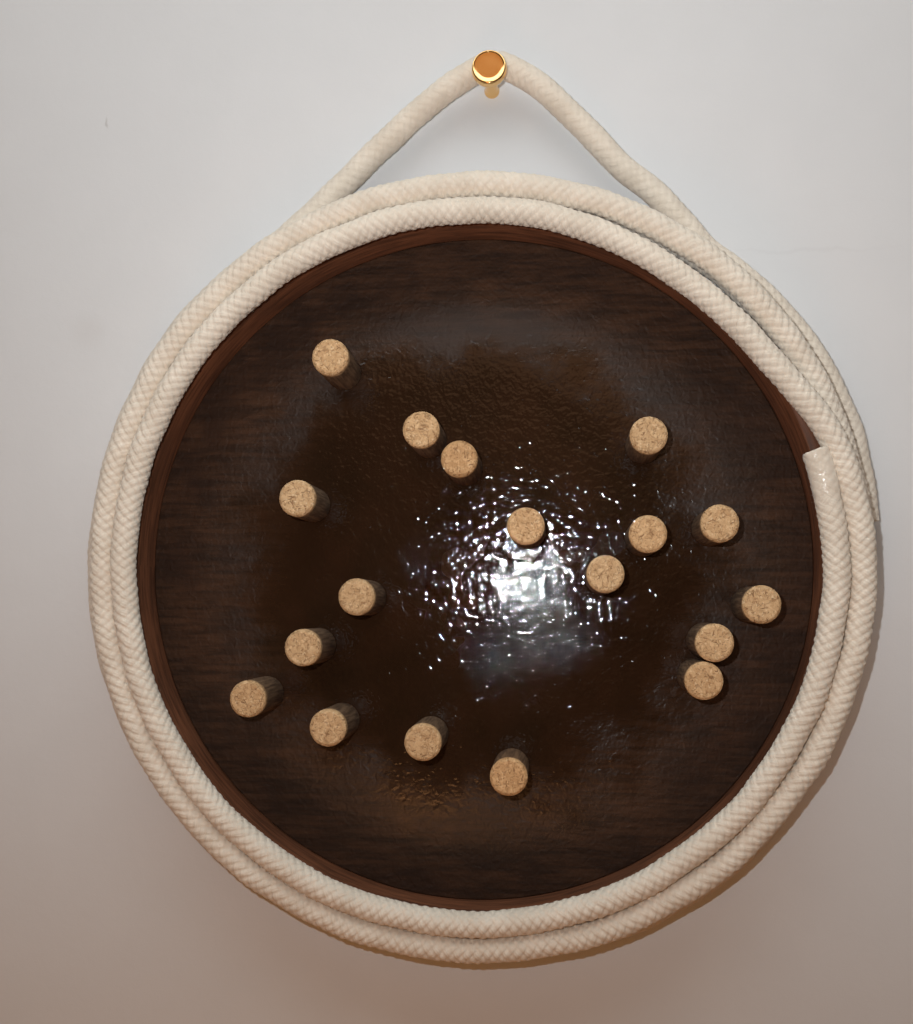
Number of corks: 18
